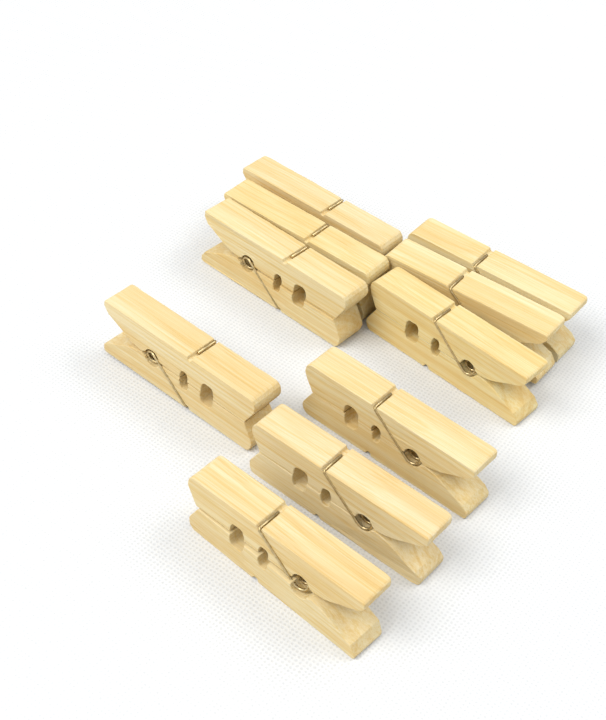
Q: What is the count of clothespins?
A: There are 10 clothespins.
